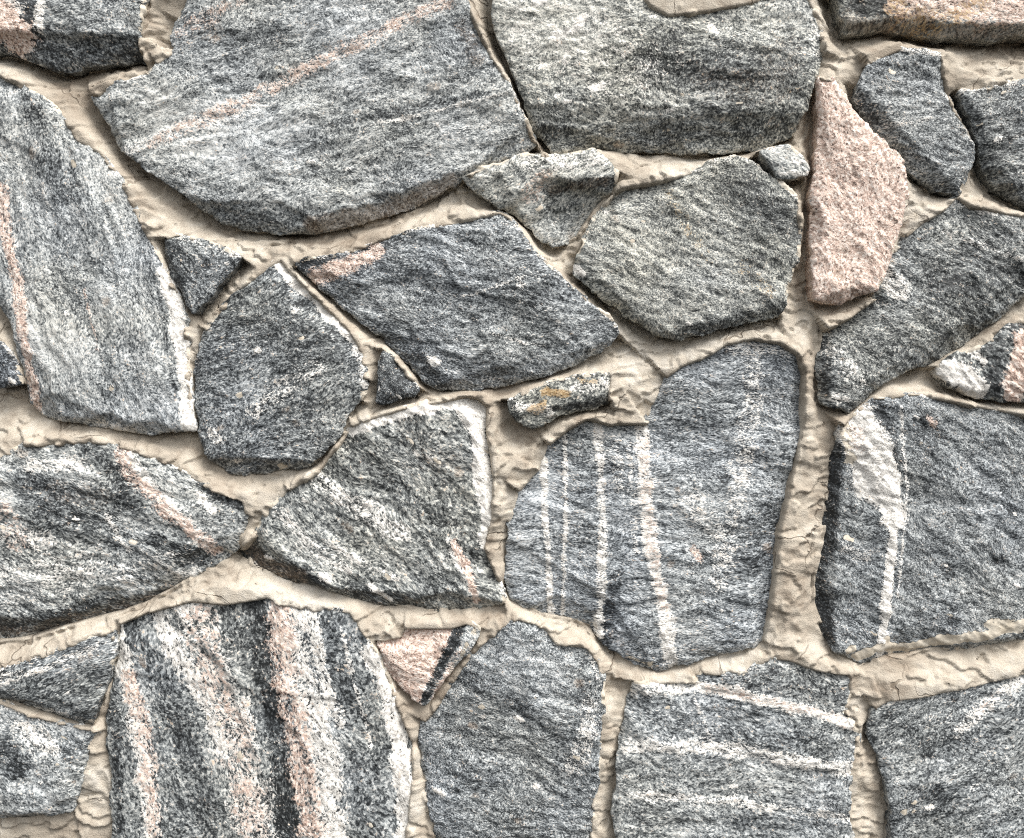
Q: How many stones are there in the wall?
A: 30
